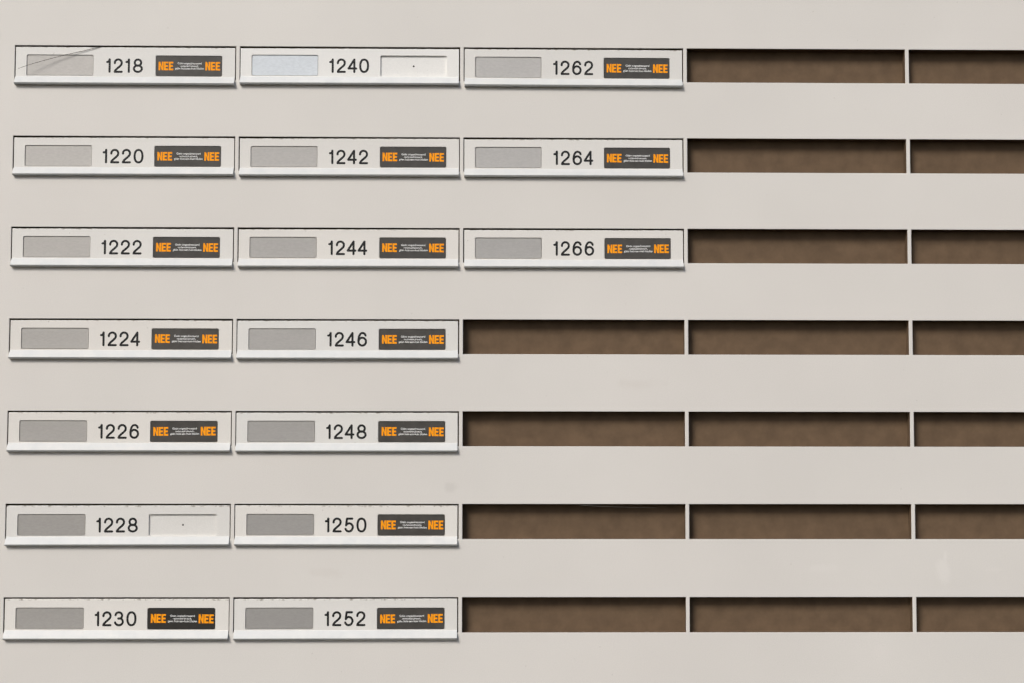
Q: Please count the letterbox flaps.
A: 17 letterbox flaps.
